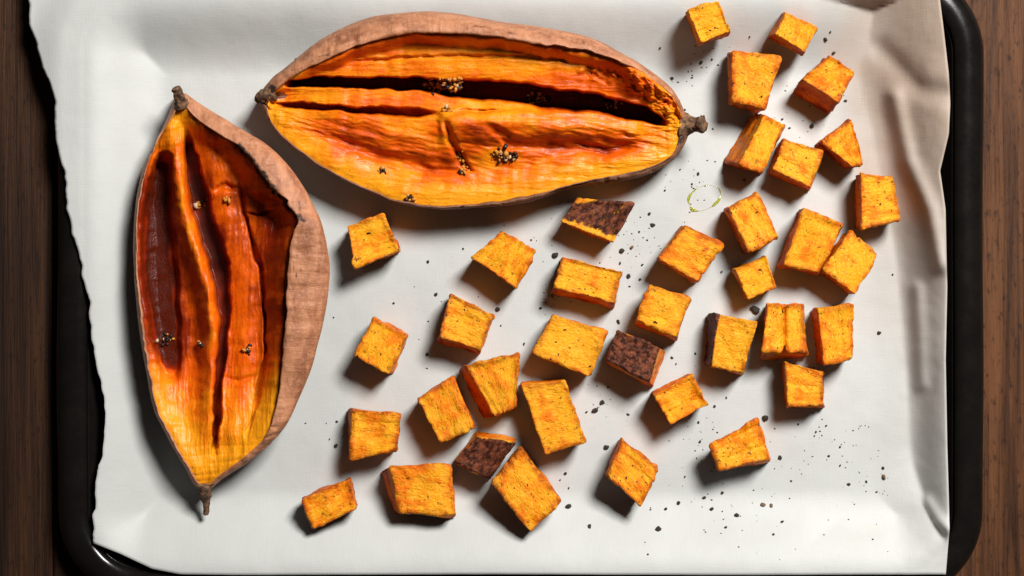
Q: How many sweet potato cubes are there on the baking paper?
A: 37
